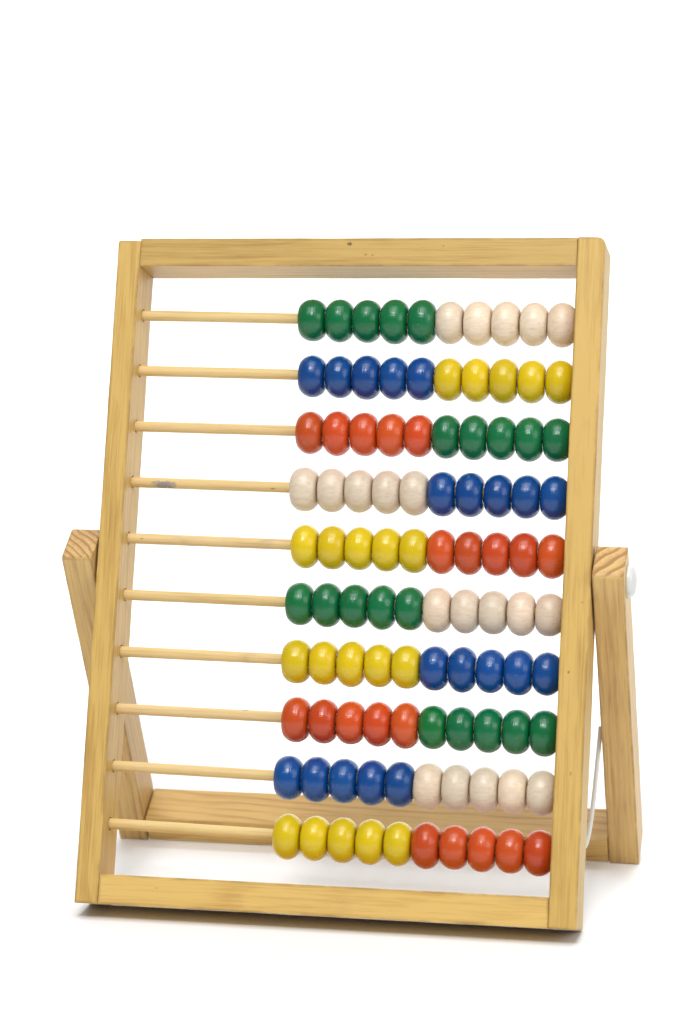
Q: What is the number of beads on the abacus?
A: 100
